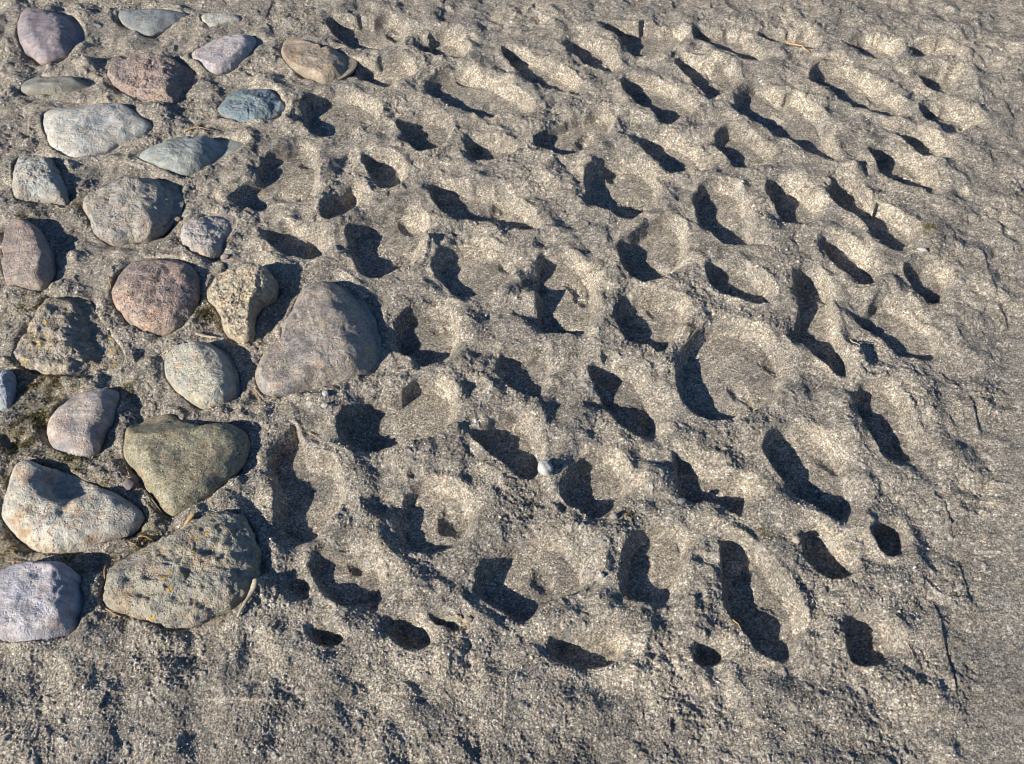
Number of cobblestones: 25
